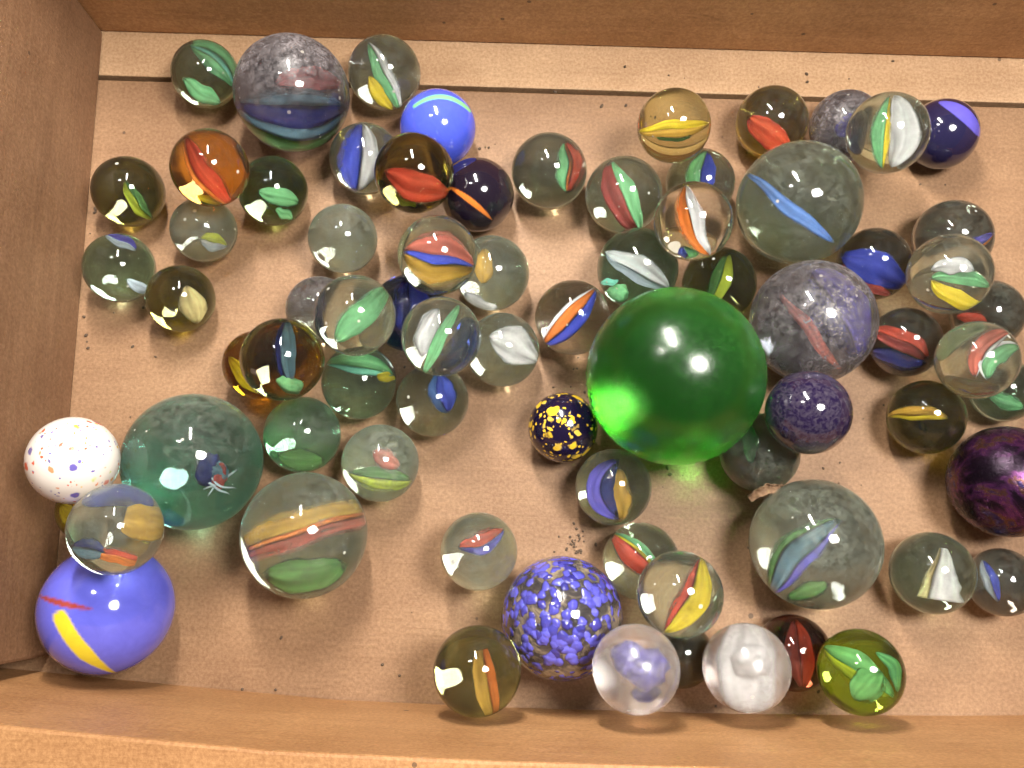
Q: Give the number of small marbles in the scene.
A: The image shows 64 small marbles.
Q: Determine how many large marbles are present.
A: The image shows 10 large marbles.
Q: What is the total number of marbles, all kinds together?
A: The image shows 74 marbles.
